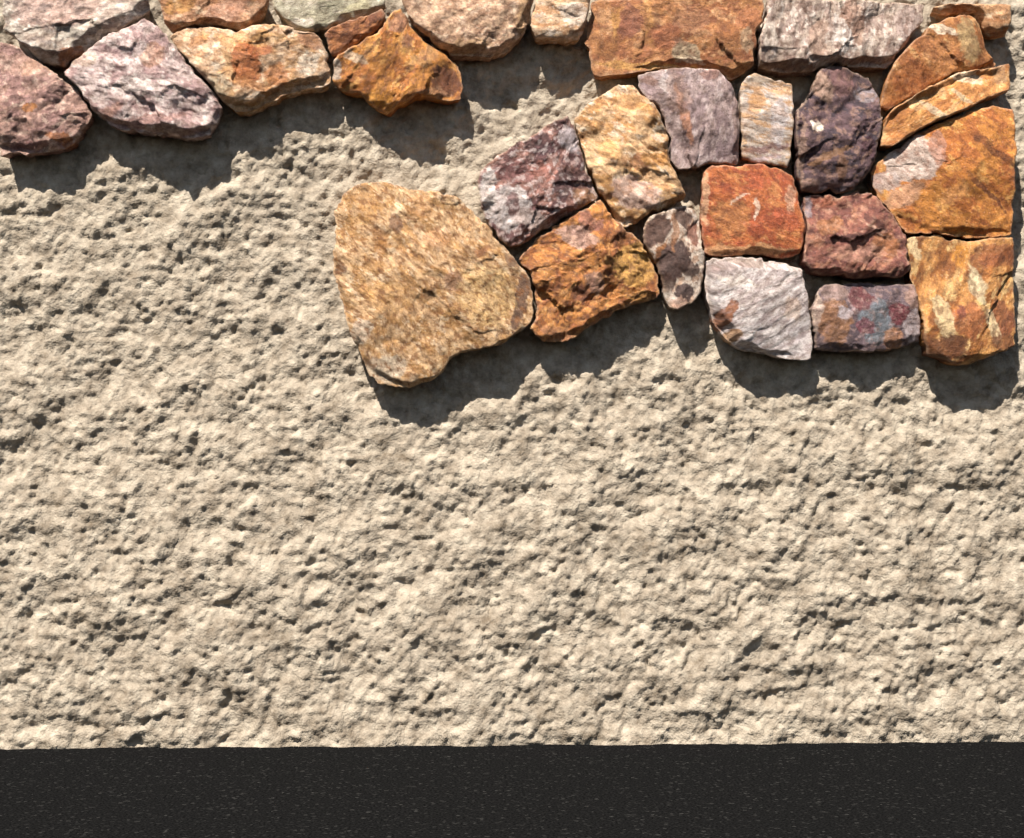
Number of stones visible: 29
